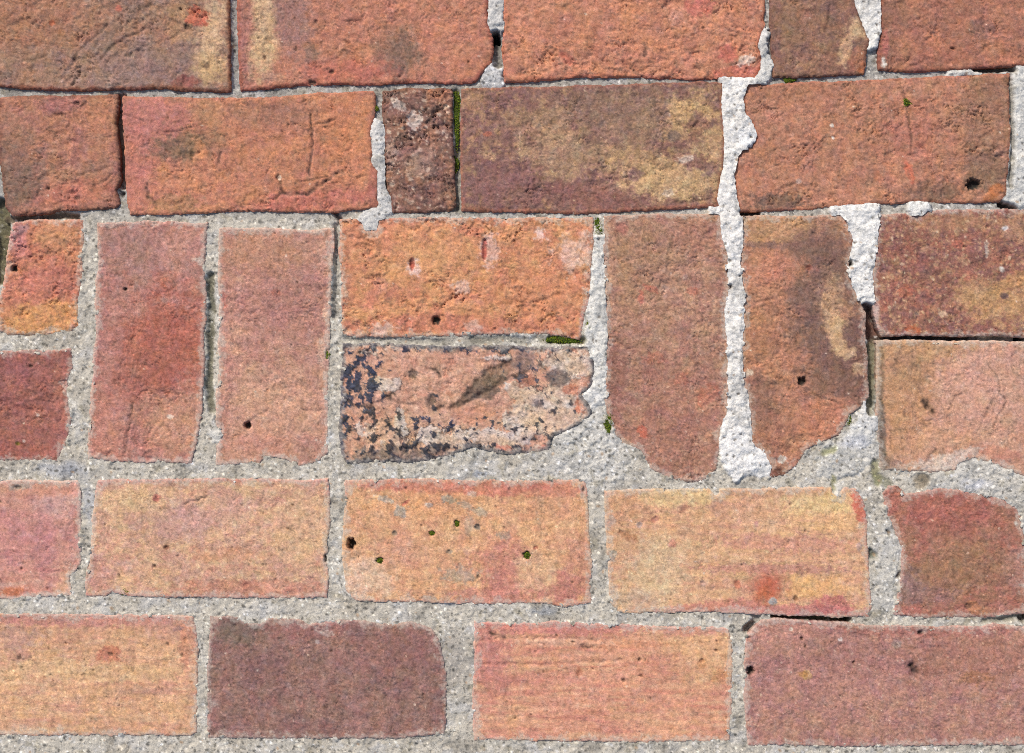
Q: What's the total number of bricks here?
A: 29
